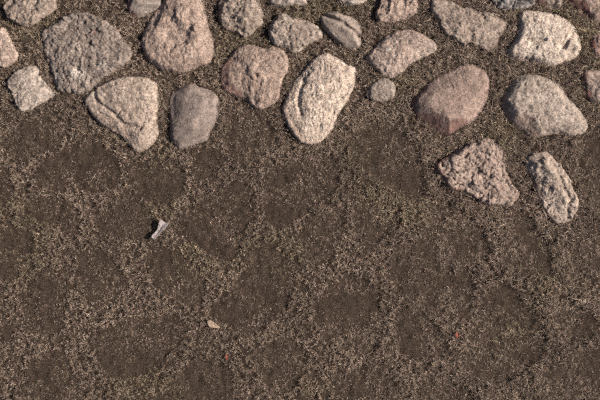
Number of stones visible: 29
